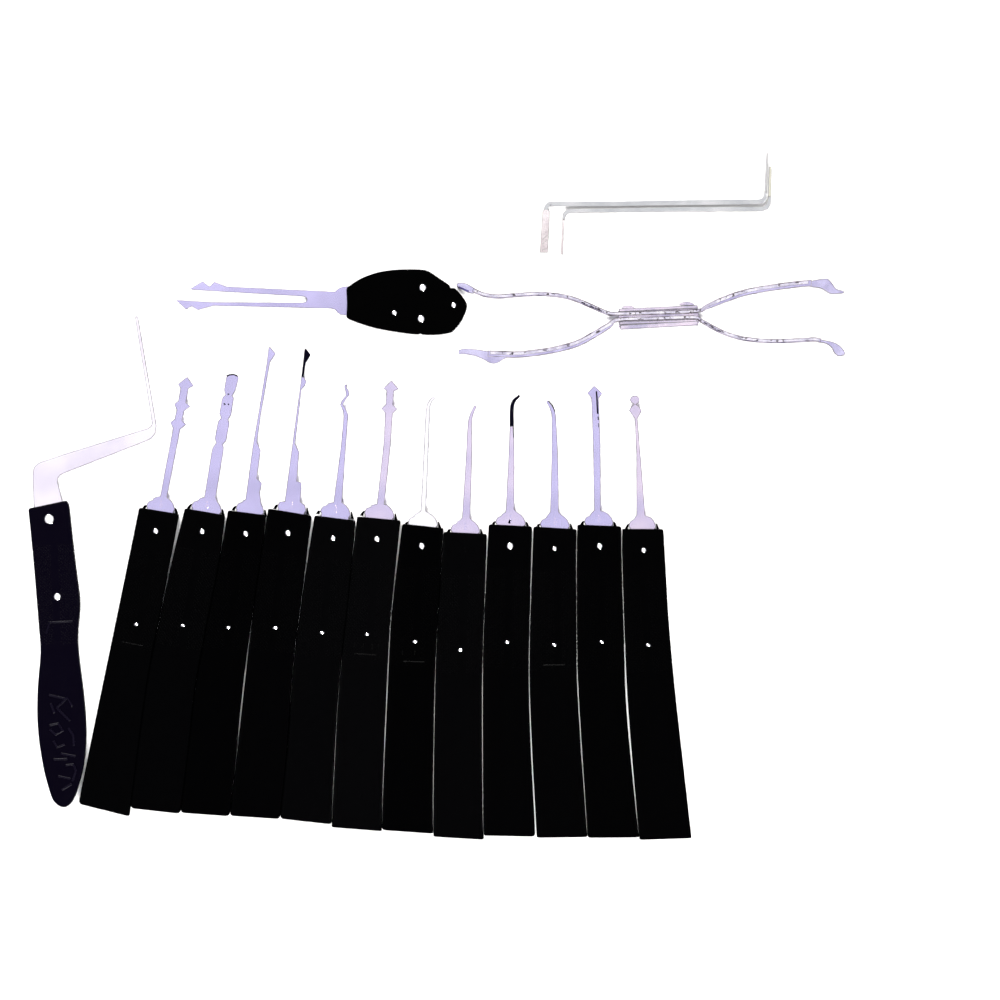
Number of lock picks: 13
